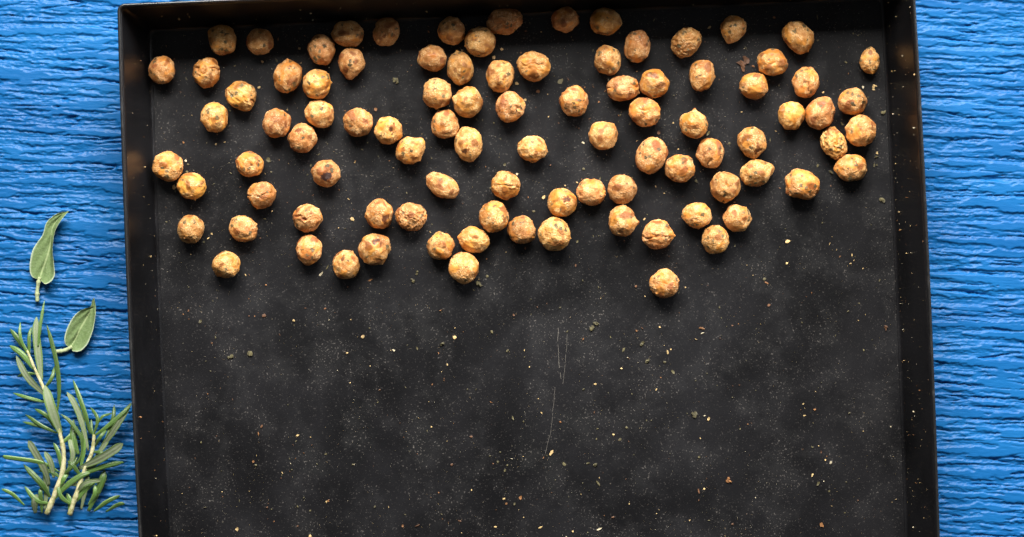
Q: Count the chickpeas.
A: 93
